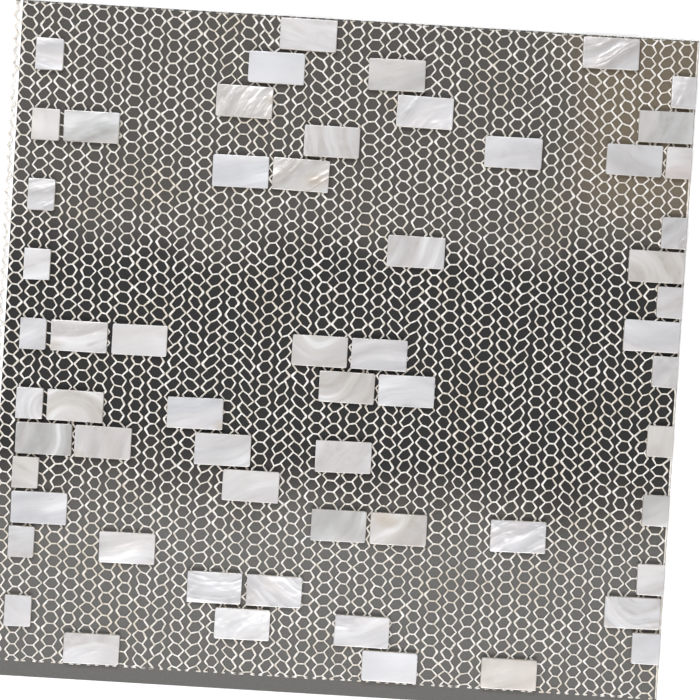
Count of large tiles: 42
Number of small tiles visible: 18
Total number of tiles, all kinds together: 60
